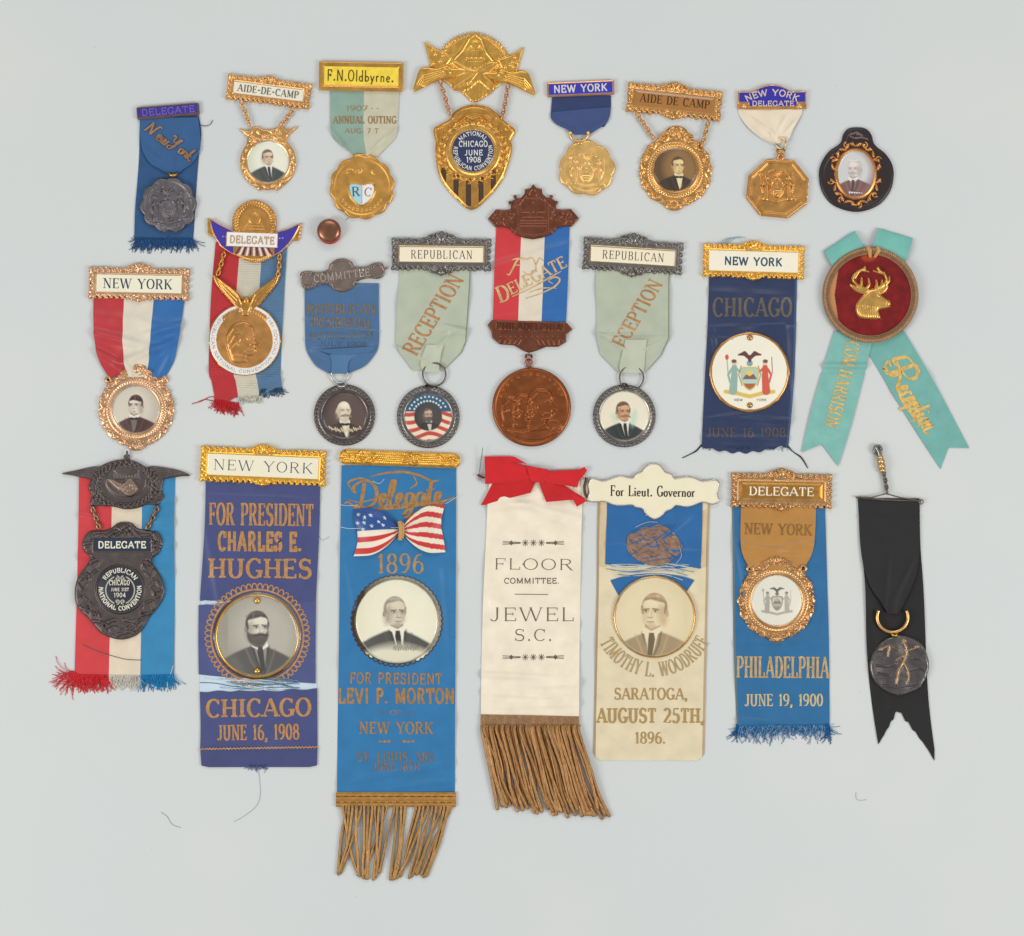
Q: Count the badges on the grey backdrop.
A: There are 23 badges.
